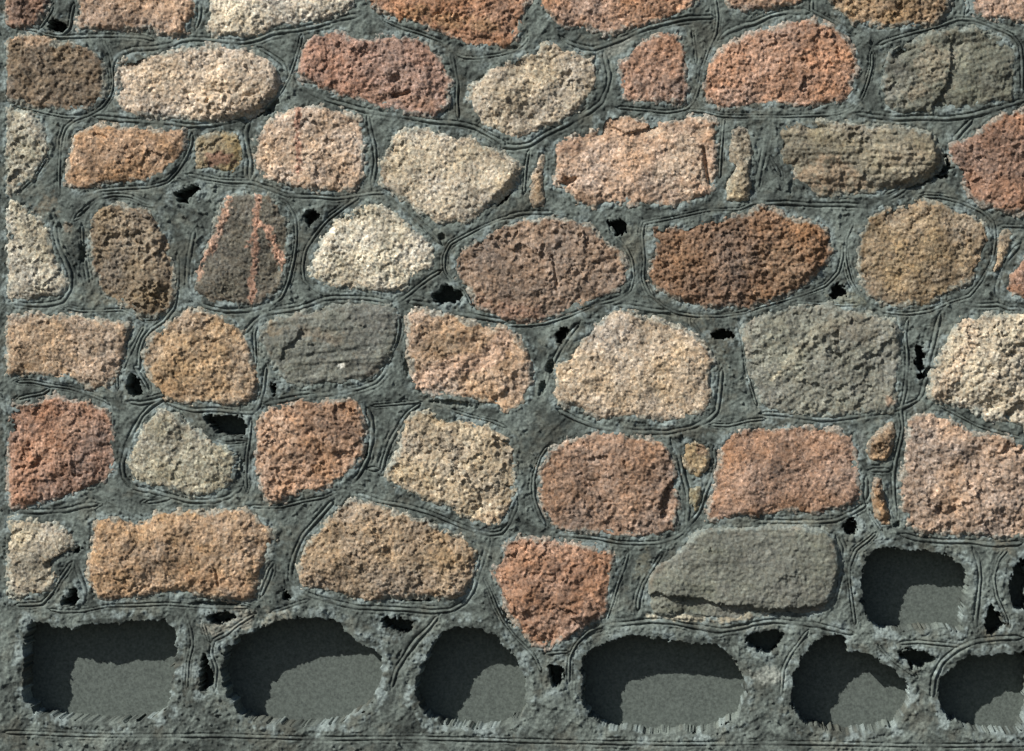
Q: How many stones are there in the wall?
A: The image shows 57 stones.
